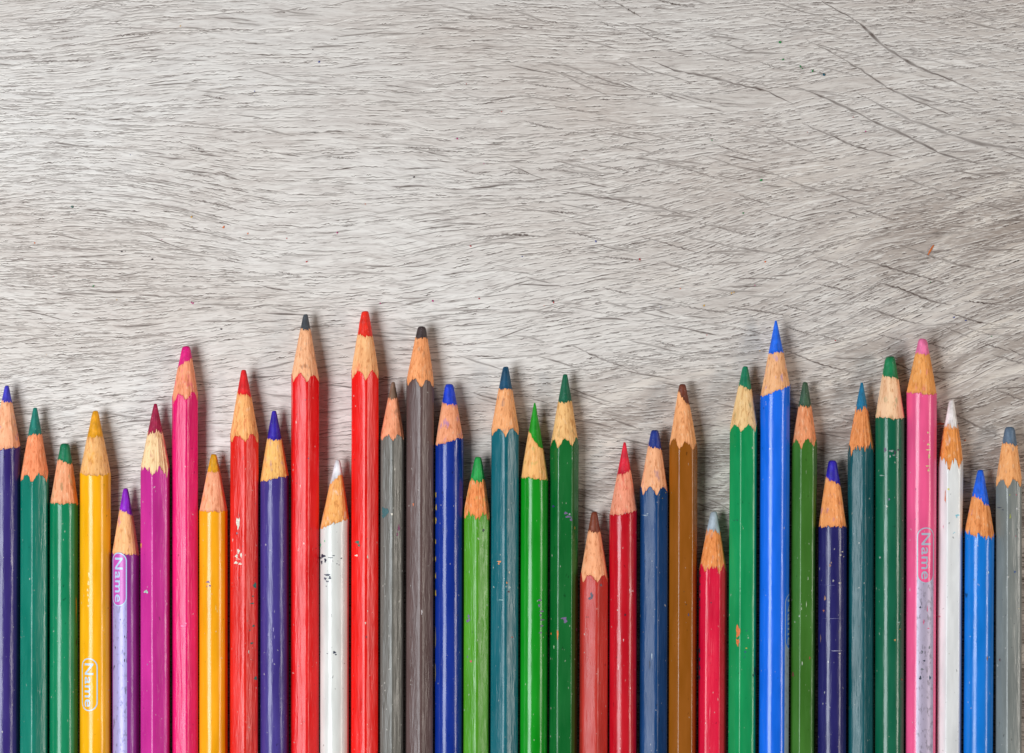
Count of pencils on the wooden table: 35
